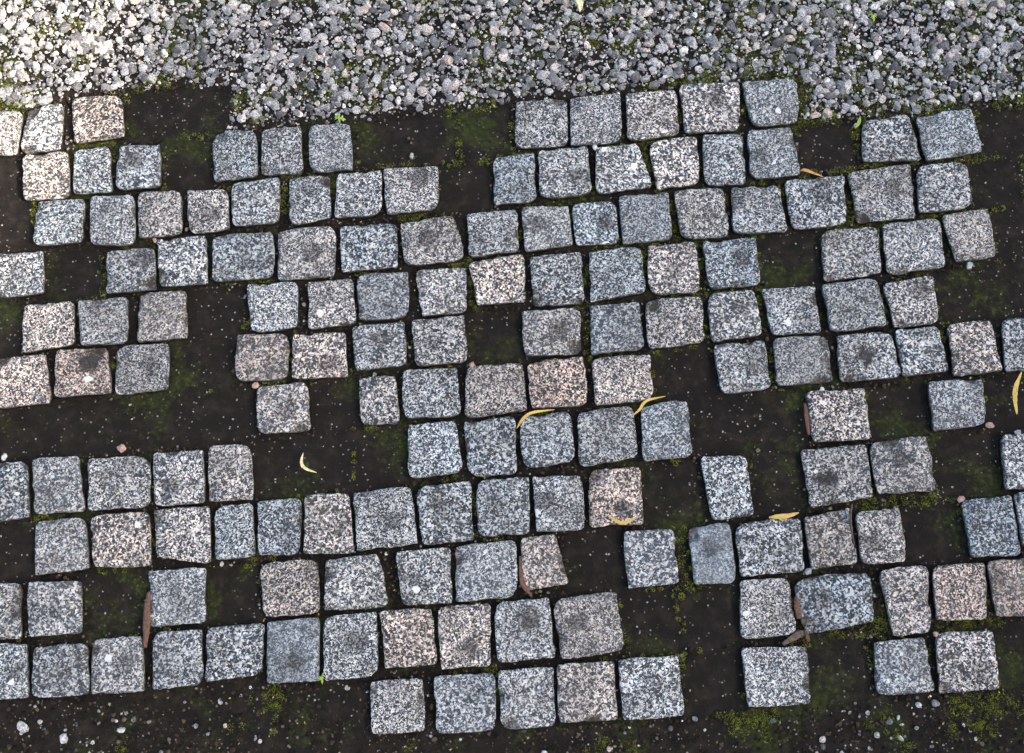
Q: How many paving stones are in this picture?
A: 153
